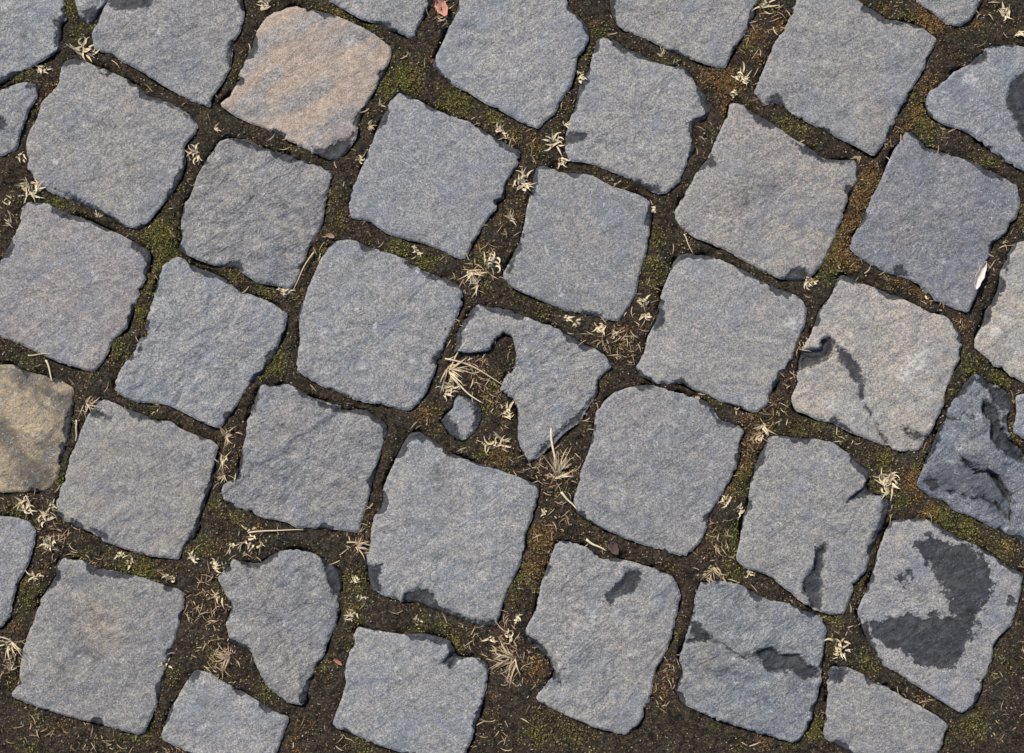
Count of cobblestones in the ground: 42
